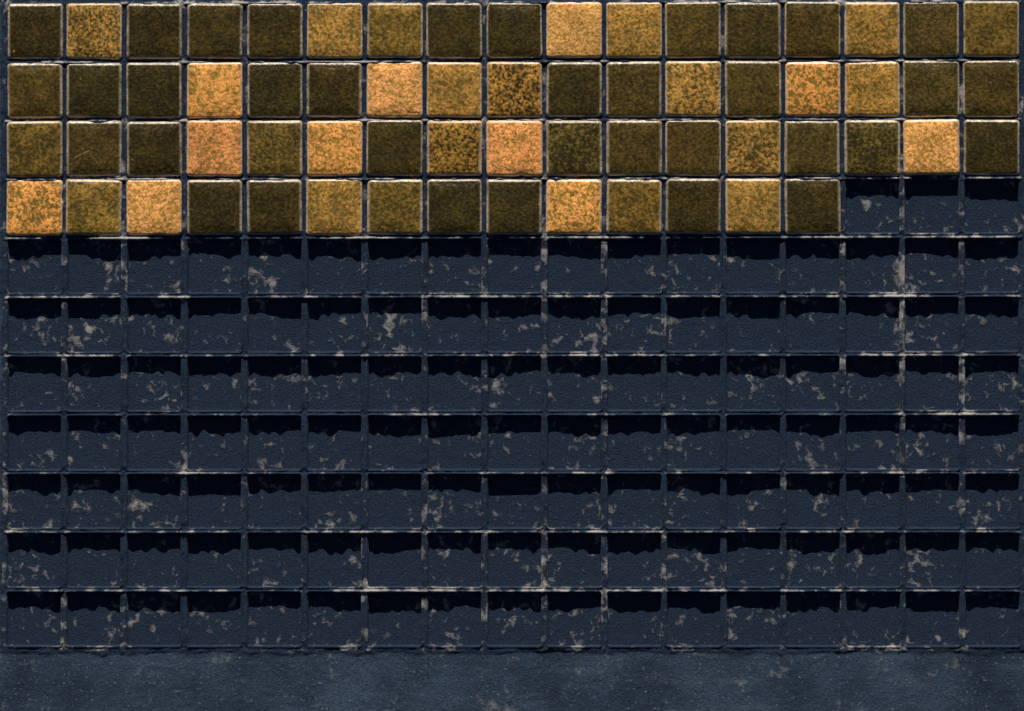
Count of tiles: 65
